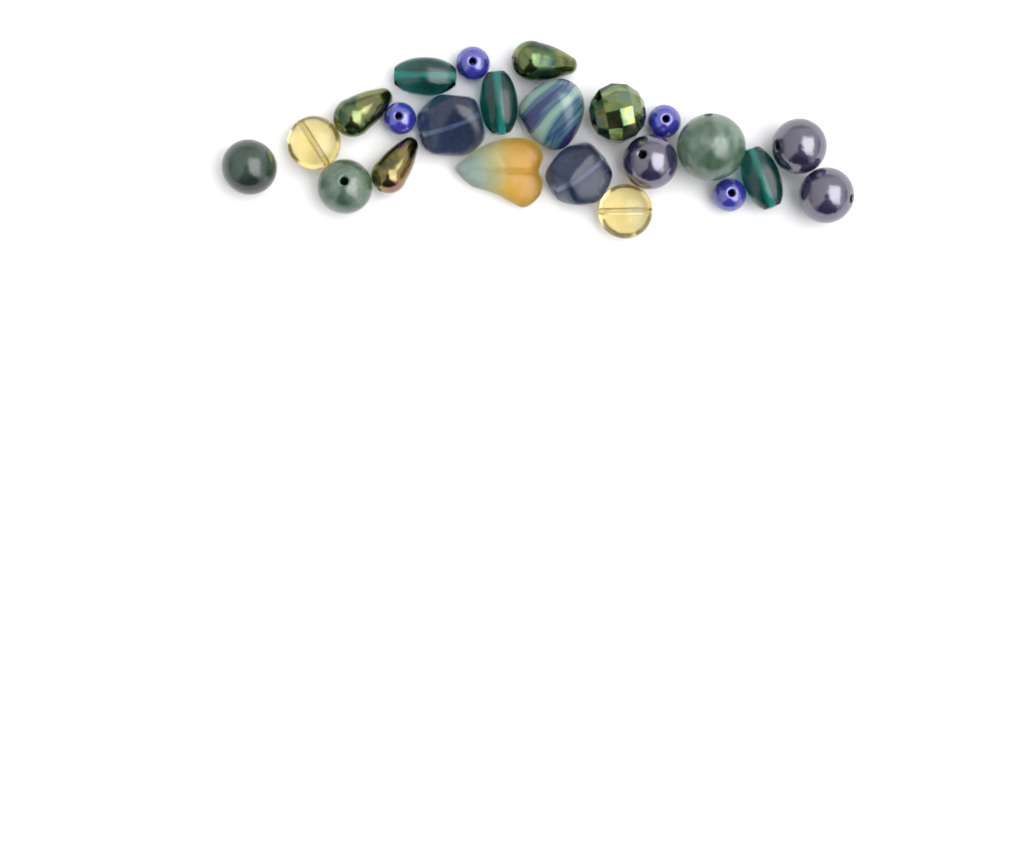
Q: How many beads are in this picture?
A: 23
